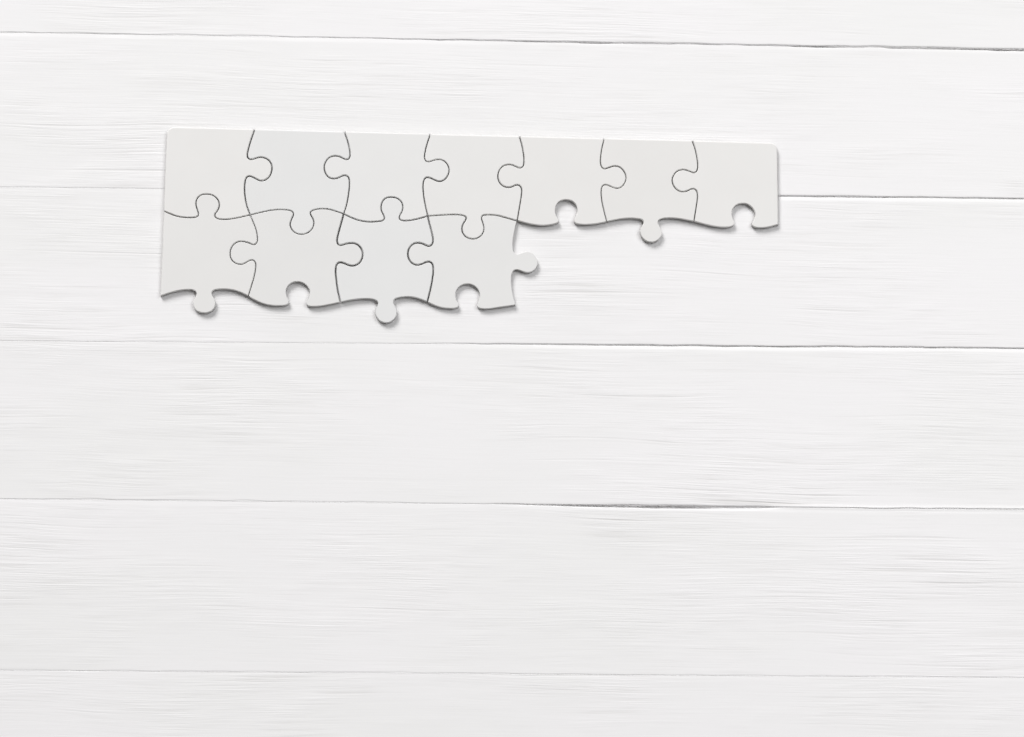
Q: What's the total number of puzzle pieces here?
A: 11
